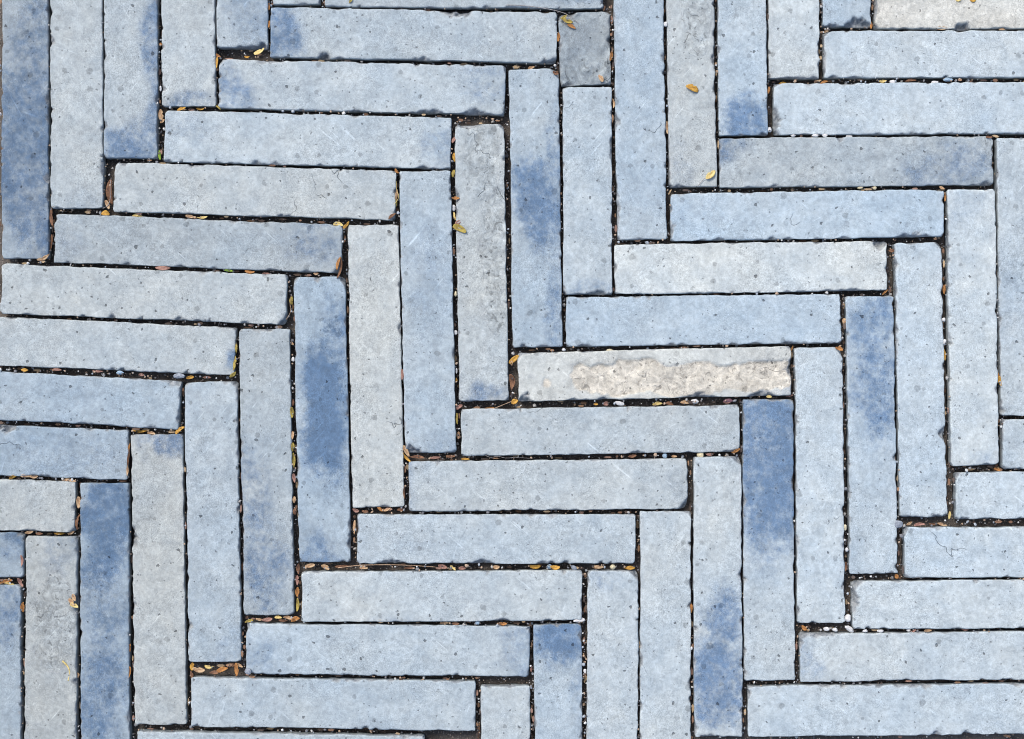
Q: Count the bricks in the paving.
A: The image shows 68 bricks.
